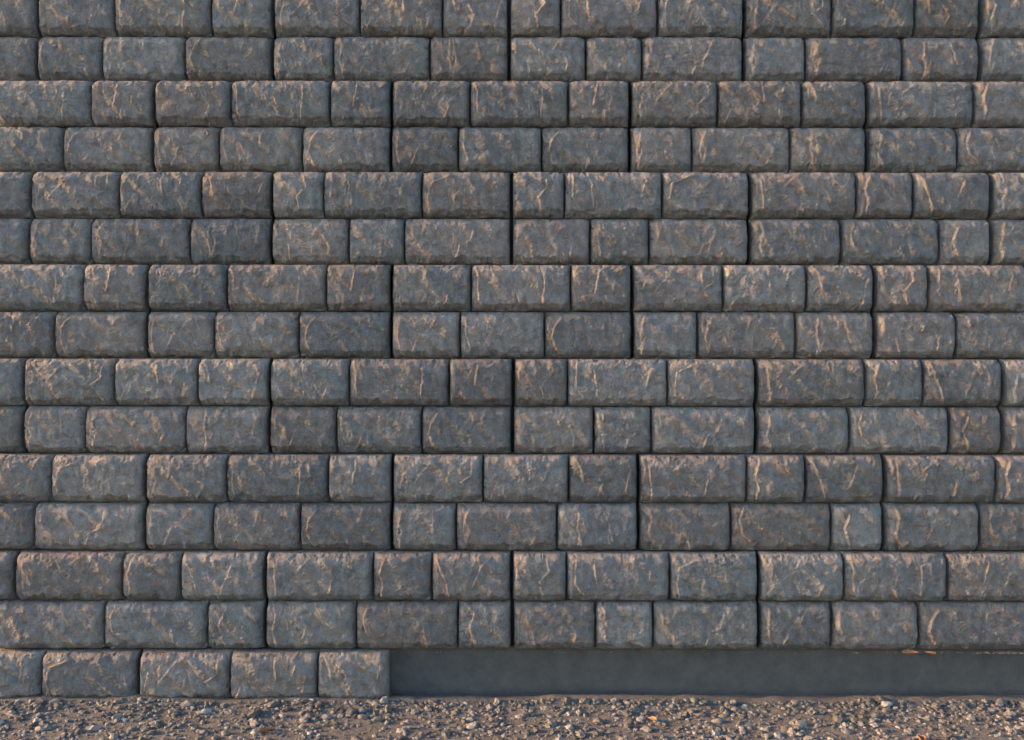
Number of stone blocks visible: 192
